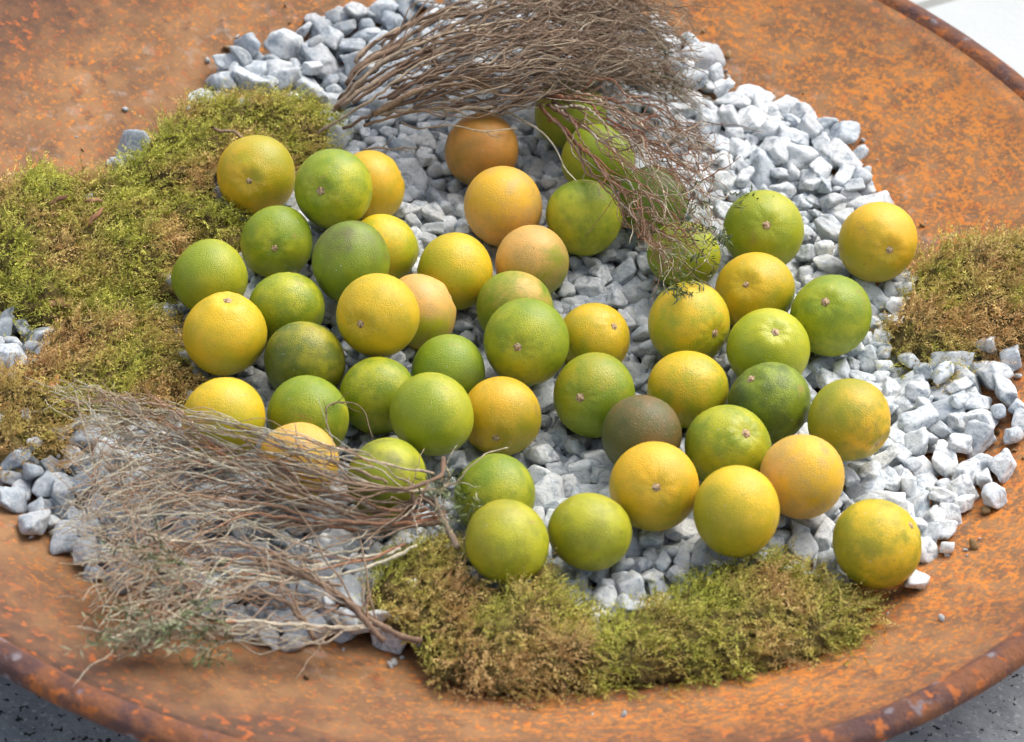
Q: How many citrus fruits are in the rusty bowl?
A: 51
